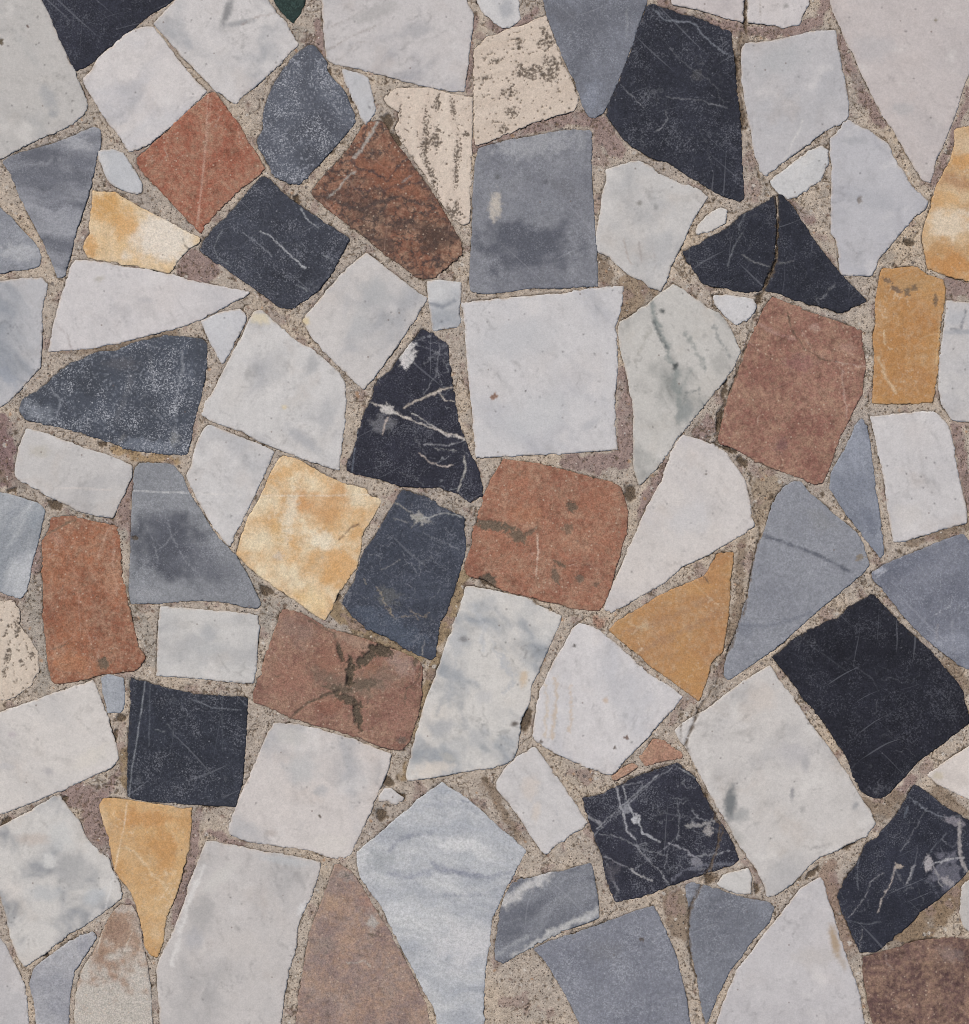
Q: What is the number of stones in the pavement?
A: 93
